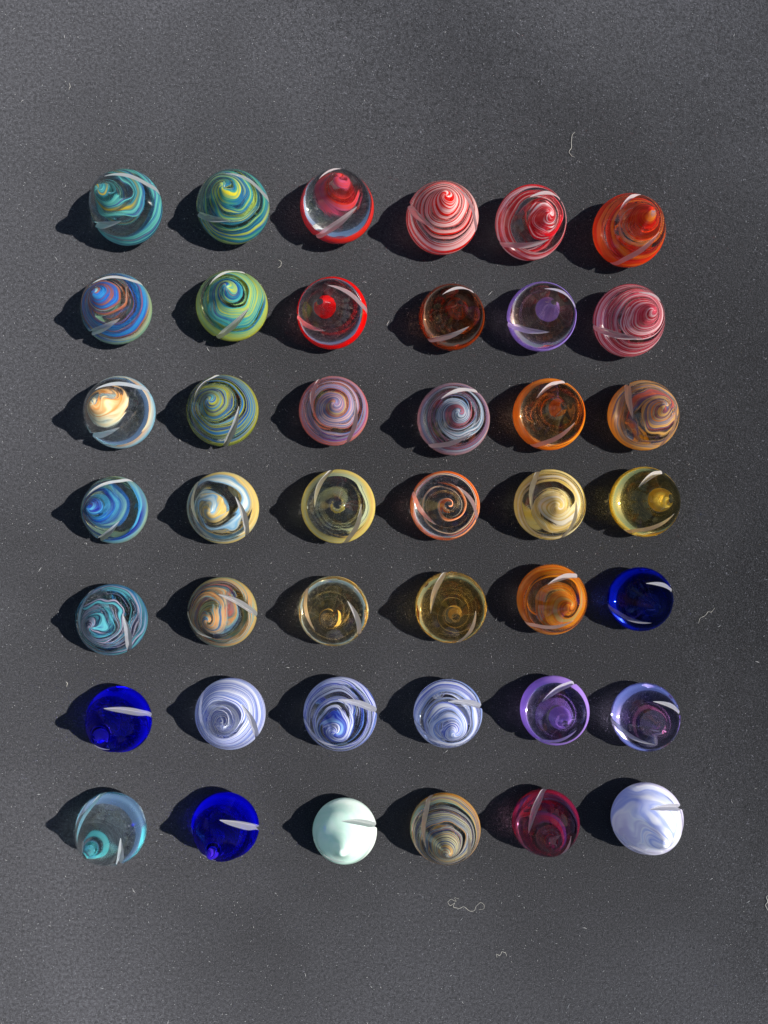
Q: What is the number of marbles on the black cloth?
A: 42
